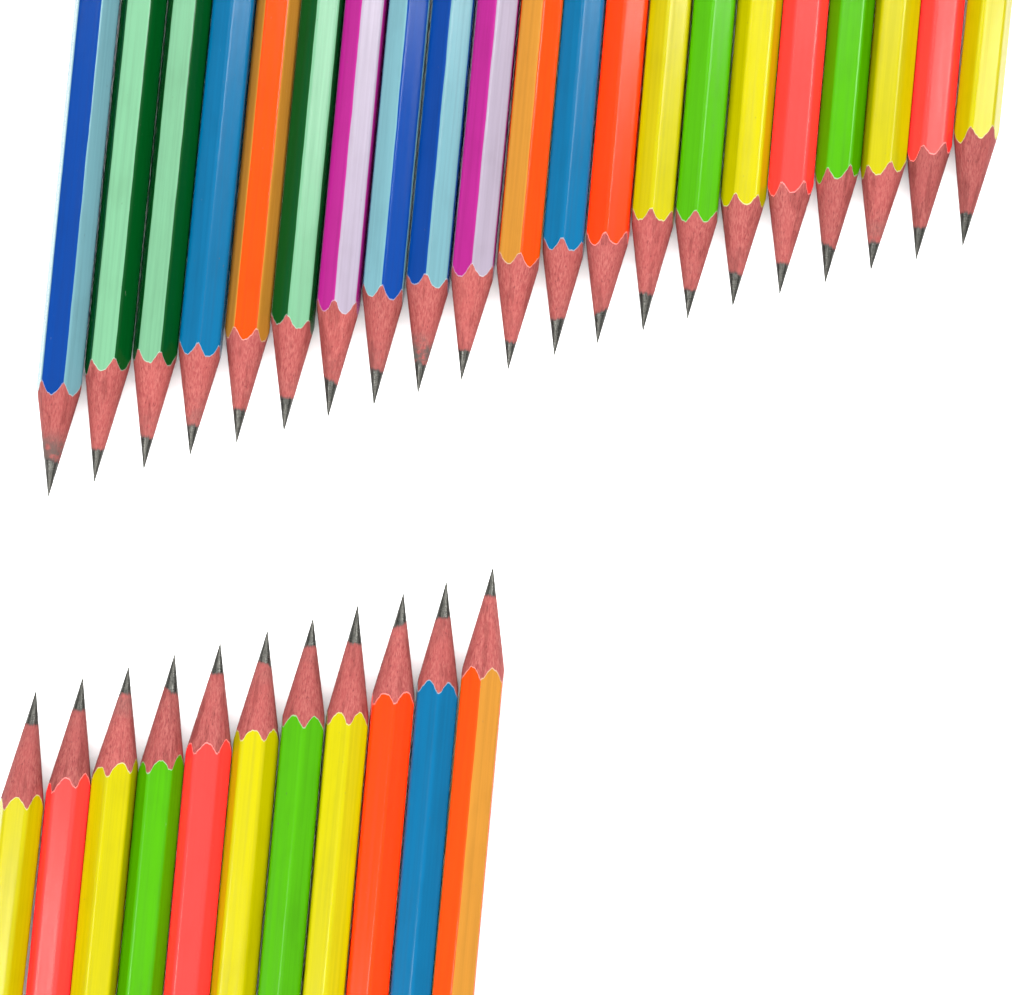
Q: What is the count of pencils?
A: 32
